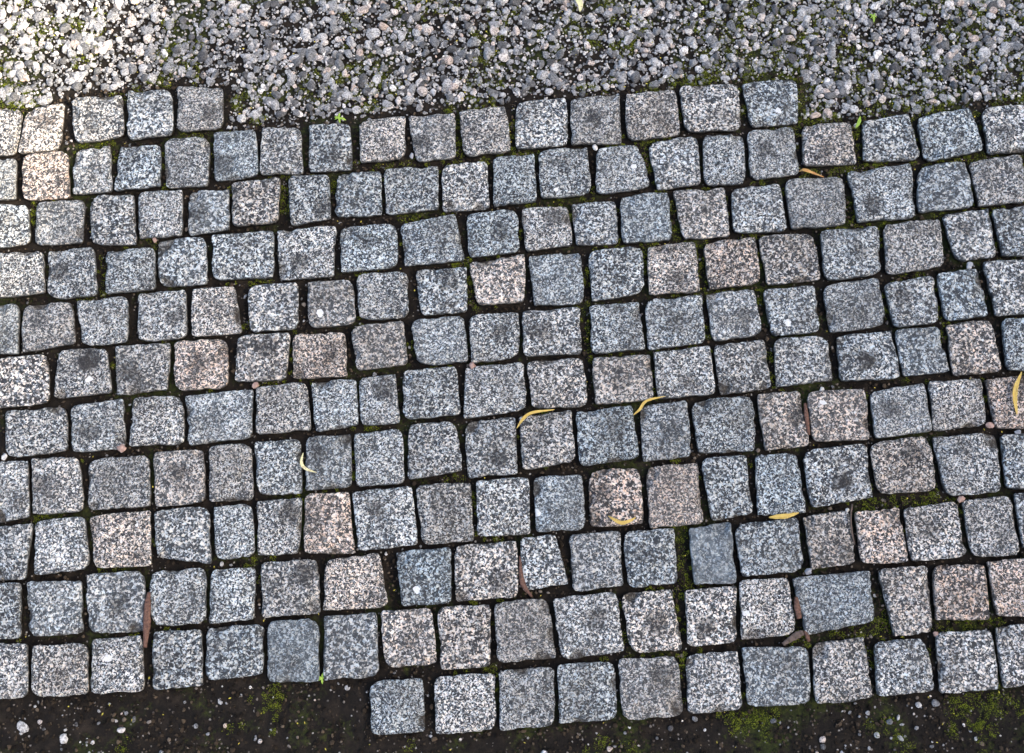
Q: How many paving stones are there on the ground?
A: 200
